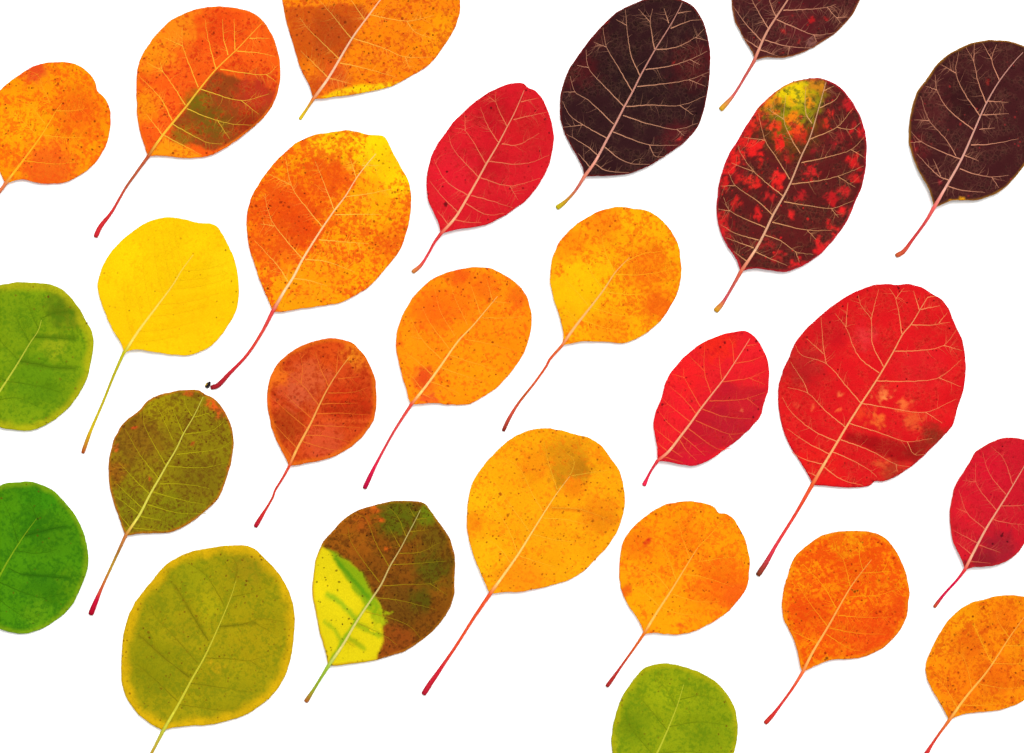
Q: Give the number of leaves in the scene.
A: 26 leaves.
